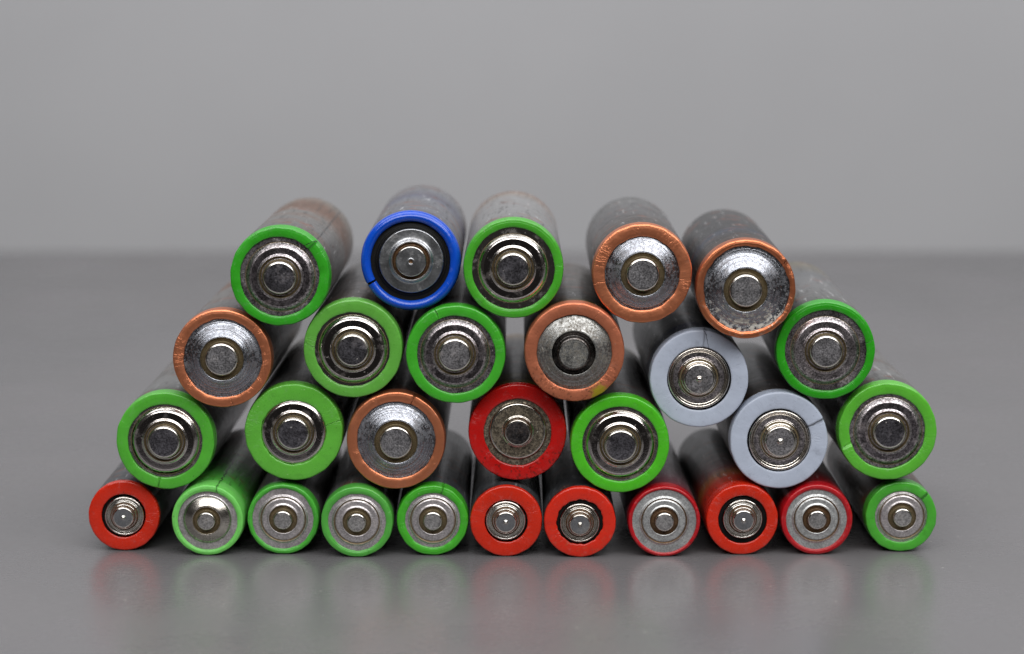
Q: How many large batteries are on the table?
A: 18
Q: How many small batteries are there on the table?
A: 11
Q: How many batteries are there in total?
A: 29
